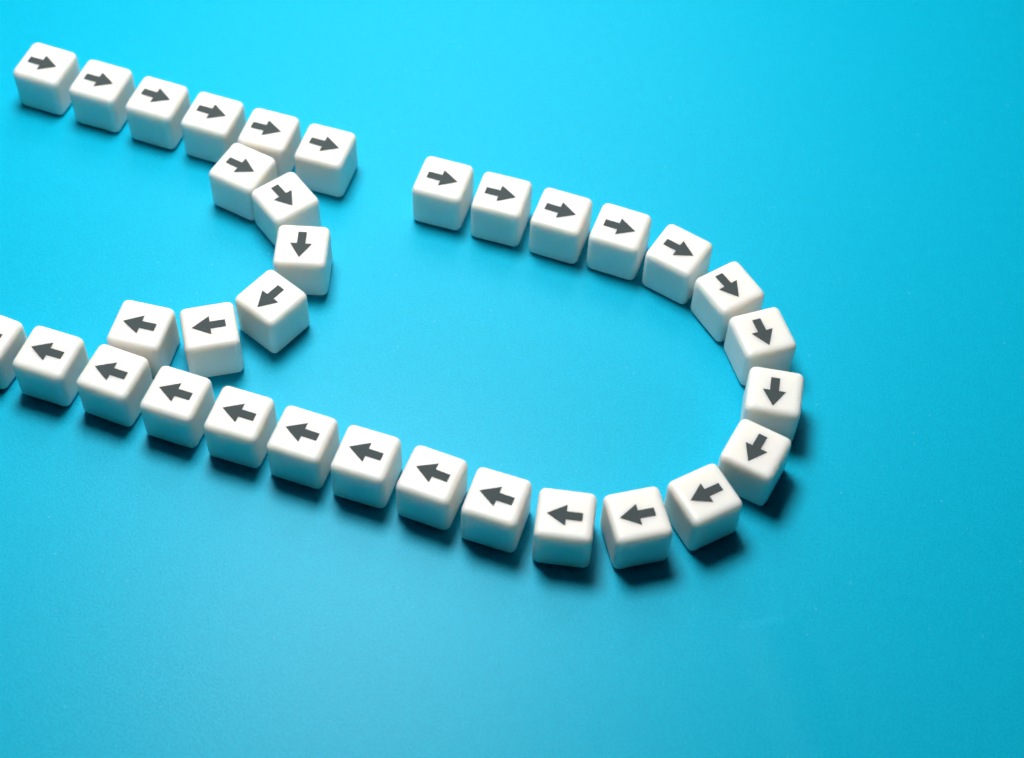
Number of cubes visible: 33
